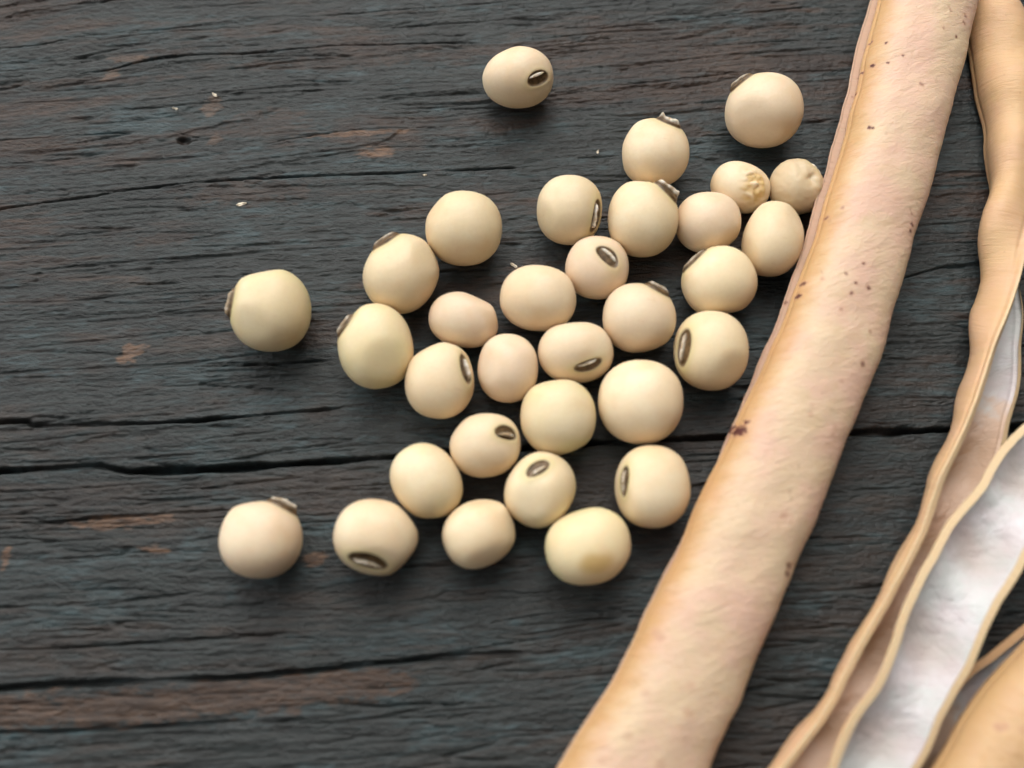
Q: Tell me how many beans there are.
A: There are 32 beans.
